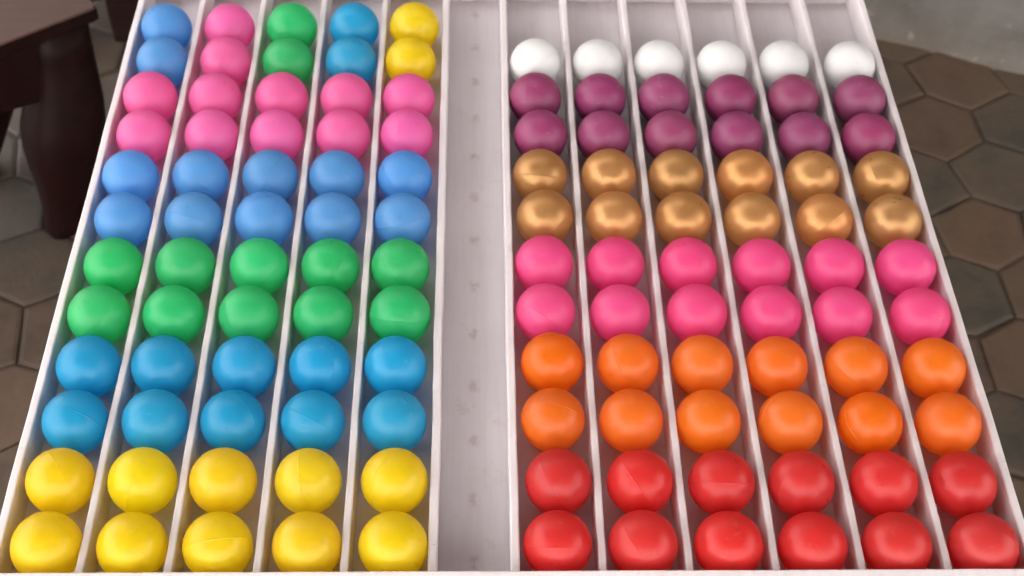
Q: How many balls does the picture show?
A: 126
